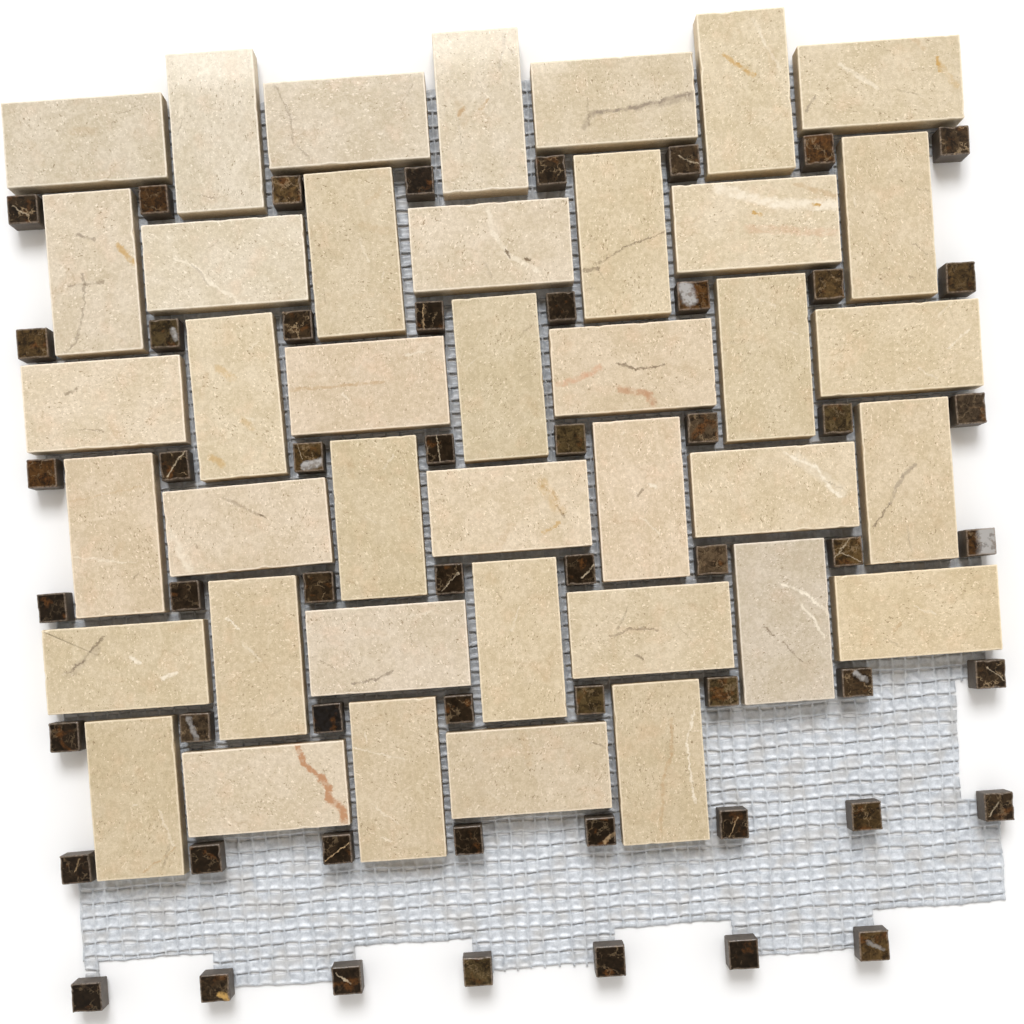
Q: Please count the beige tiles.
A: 40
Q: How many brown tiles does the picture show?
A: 55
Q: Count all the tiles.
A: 95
